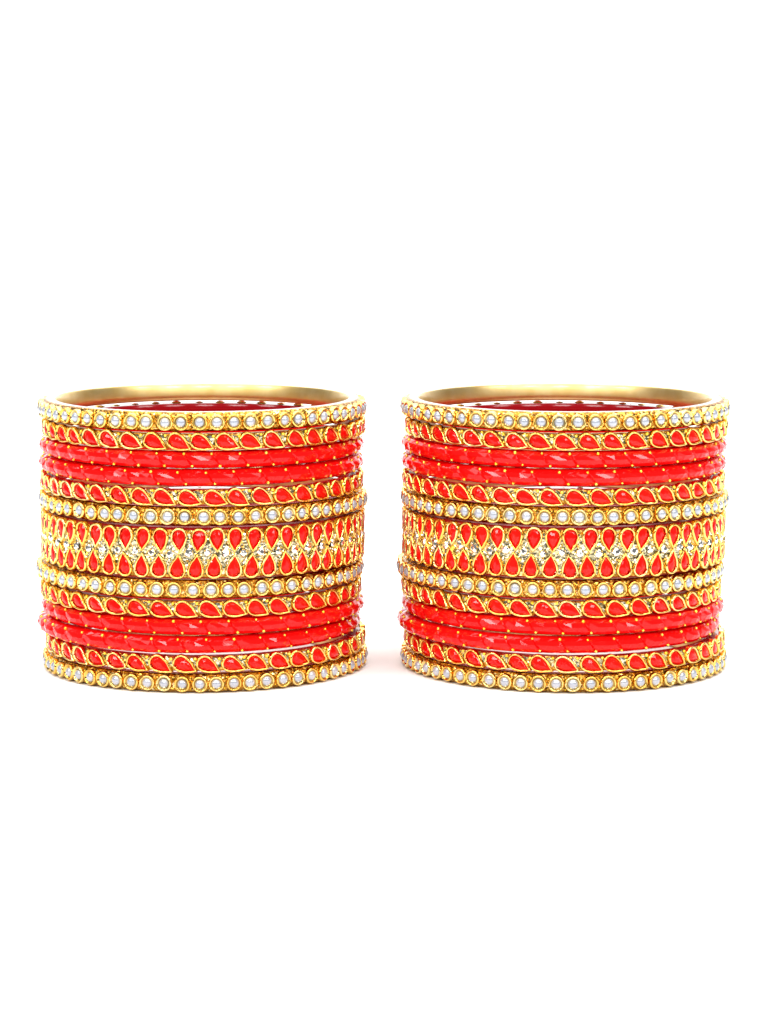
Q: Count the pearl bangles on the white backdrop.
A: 8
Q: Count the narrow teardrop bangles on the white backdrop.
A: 8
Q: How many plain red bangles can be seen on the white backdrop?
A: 8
